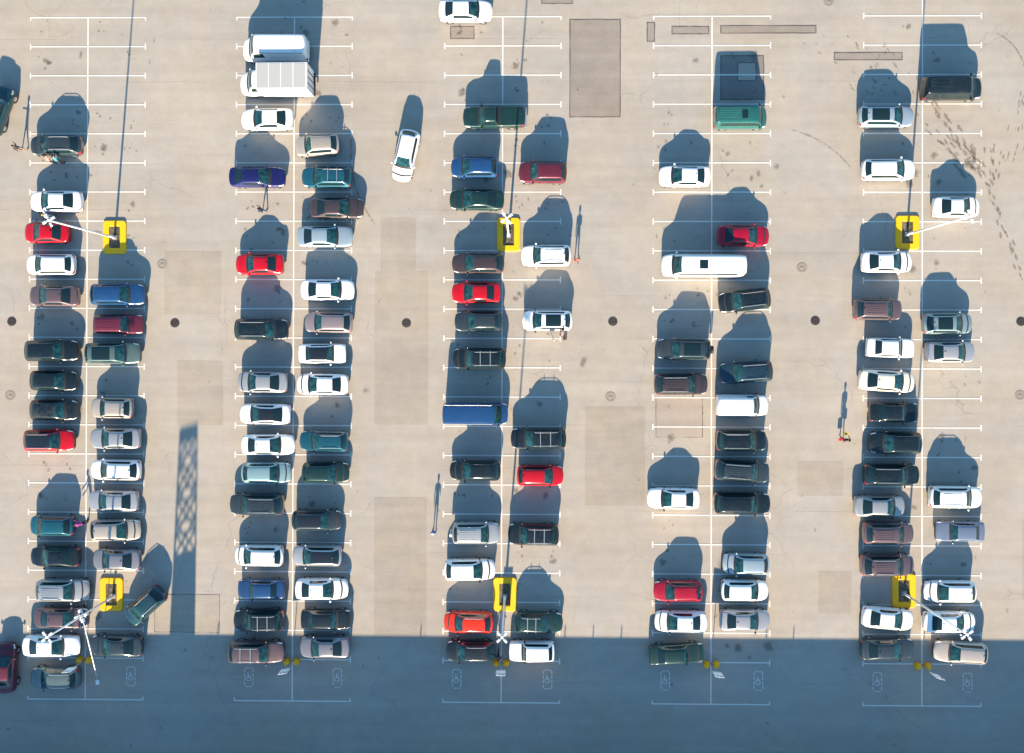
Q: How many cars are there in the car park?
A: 116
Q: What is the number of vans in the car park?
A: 7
